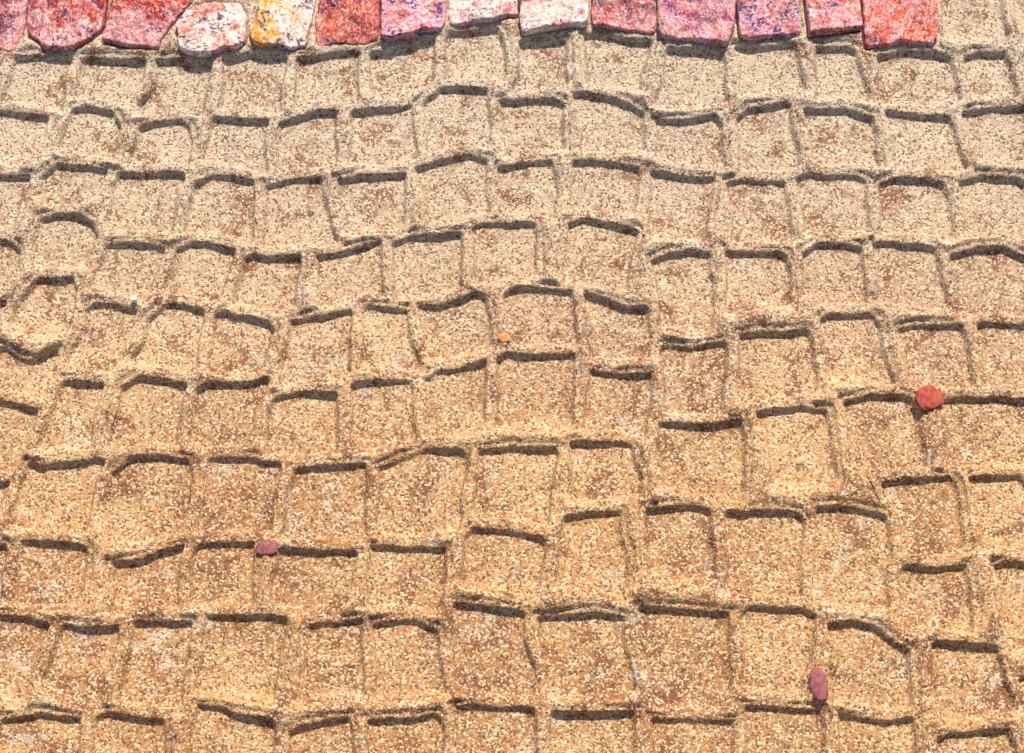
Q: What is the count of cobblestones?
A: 14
